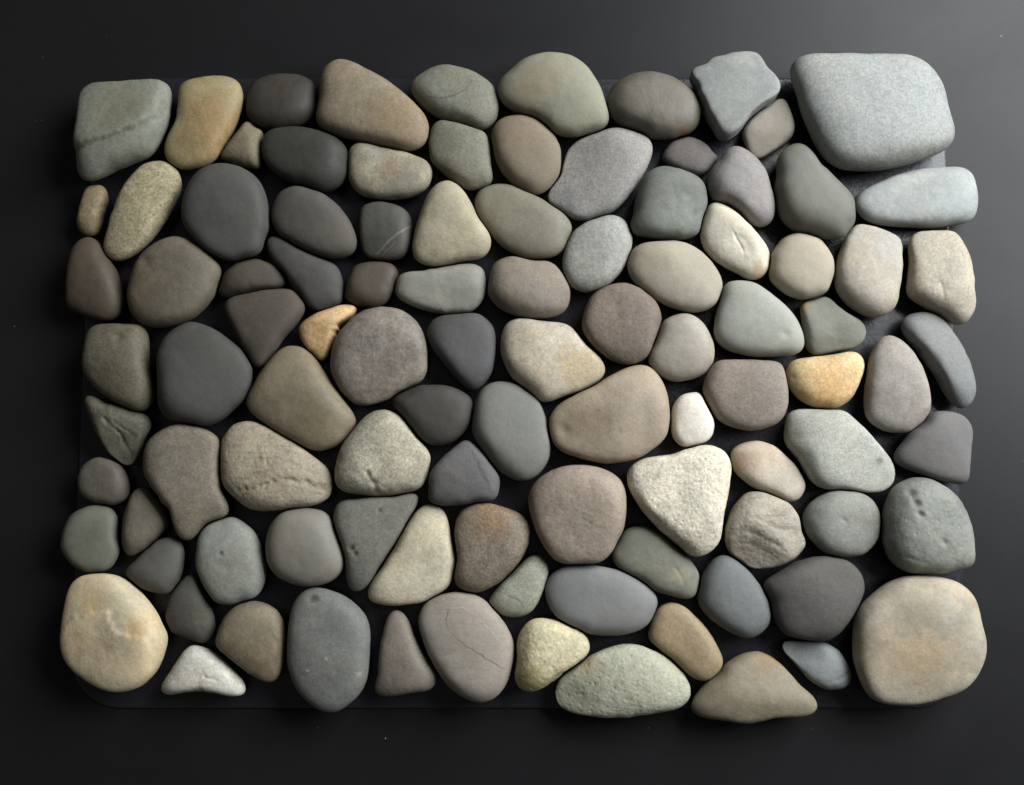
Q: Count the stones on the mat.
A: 101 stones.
